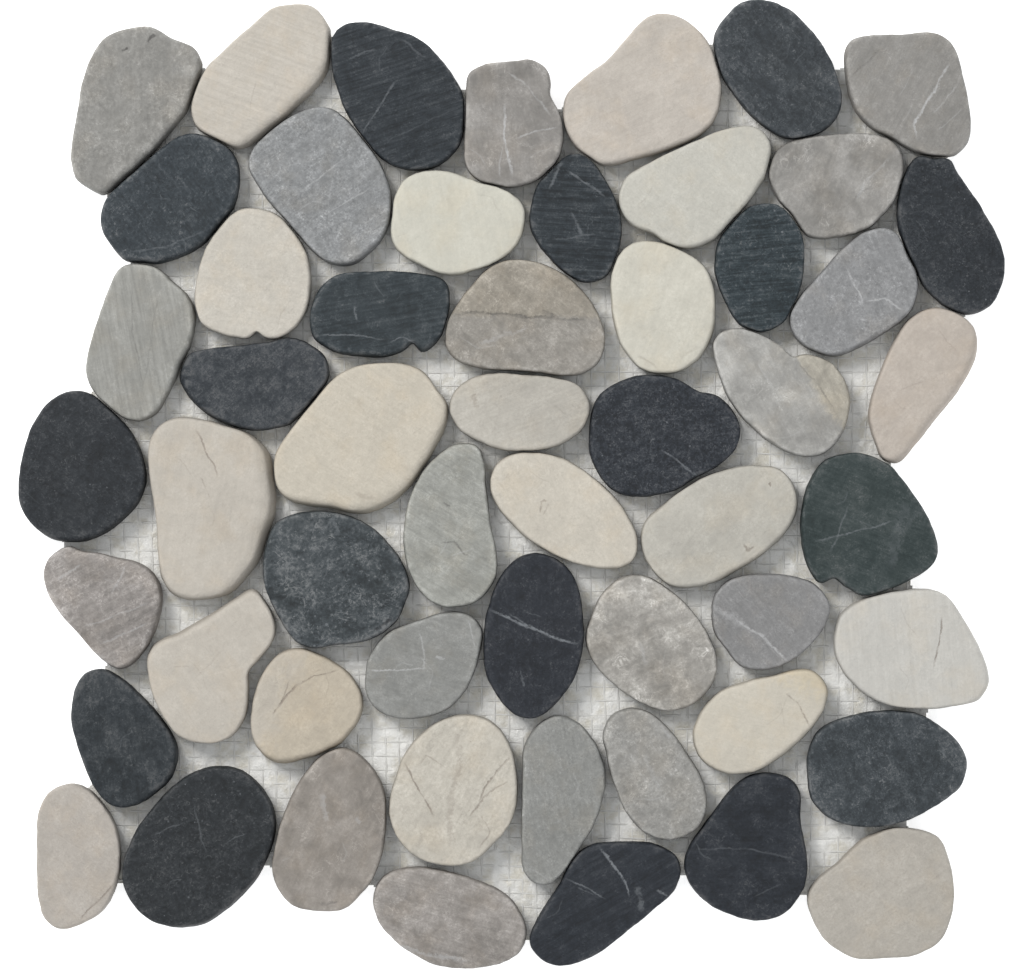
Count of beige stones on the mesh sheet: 19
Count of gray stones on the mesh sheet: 18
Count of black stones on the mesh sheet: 18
